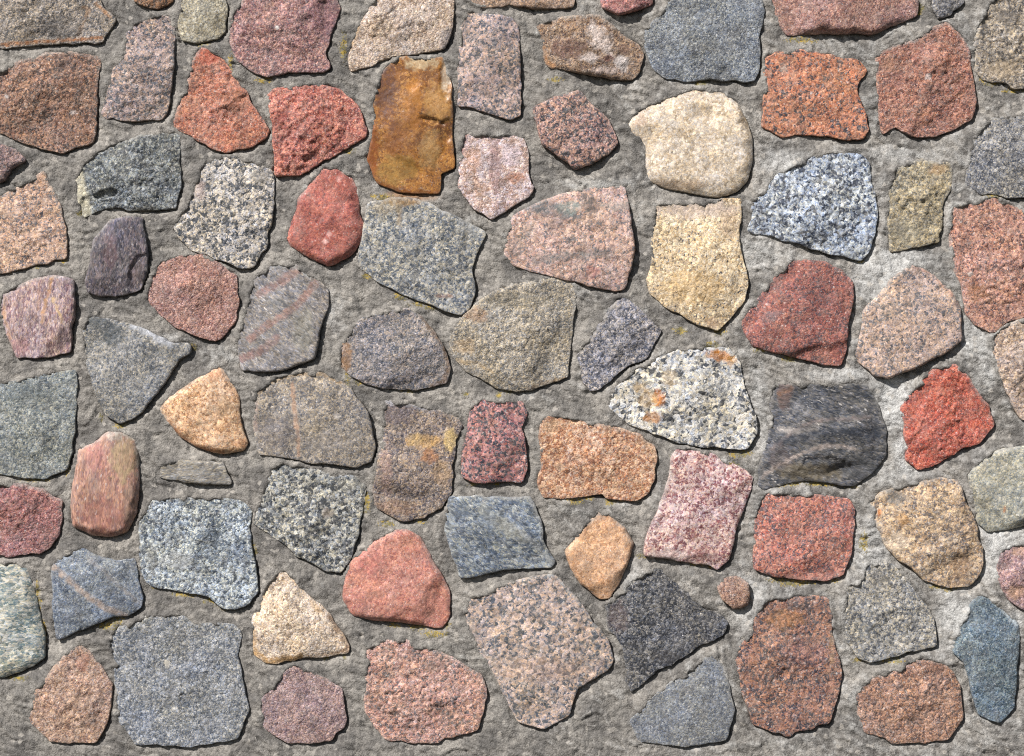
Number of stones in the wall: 83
